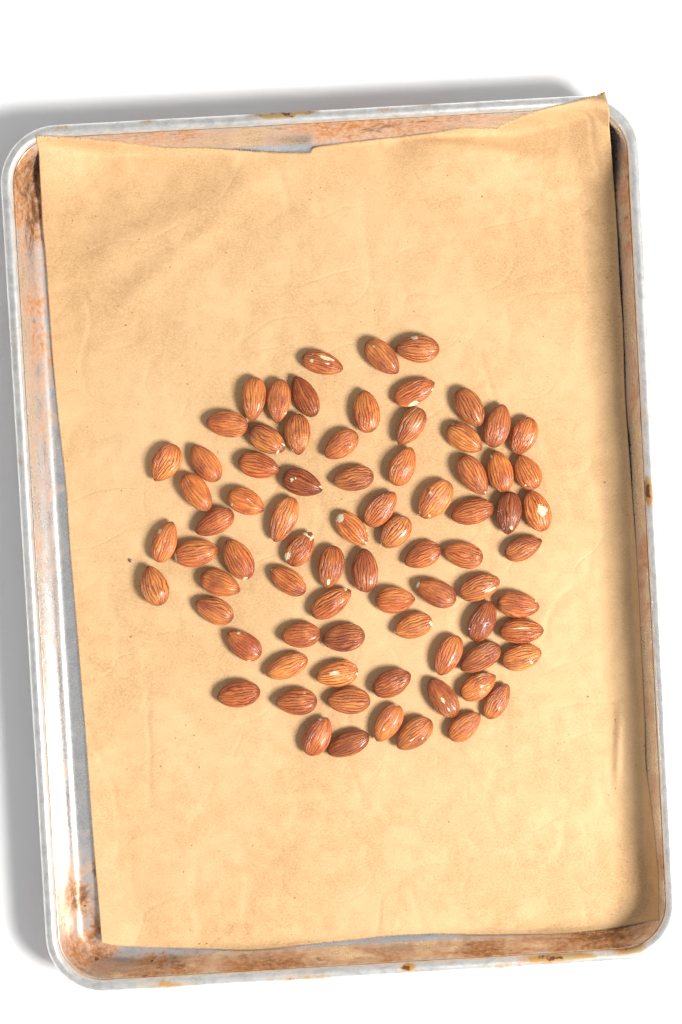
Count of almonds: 78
